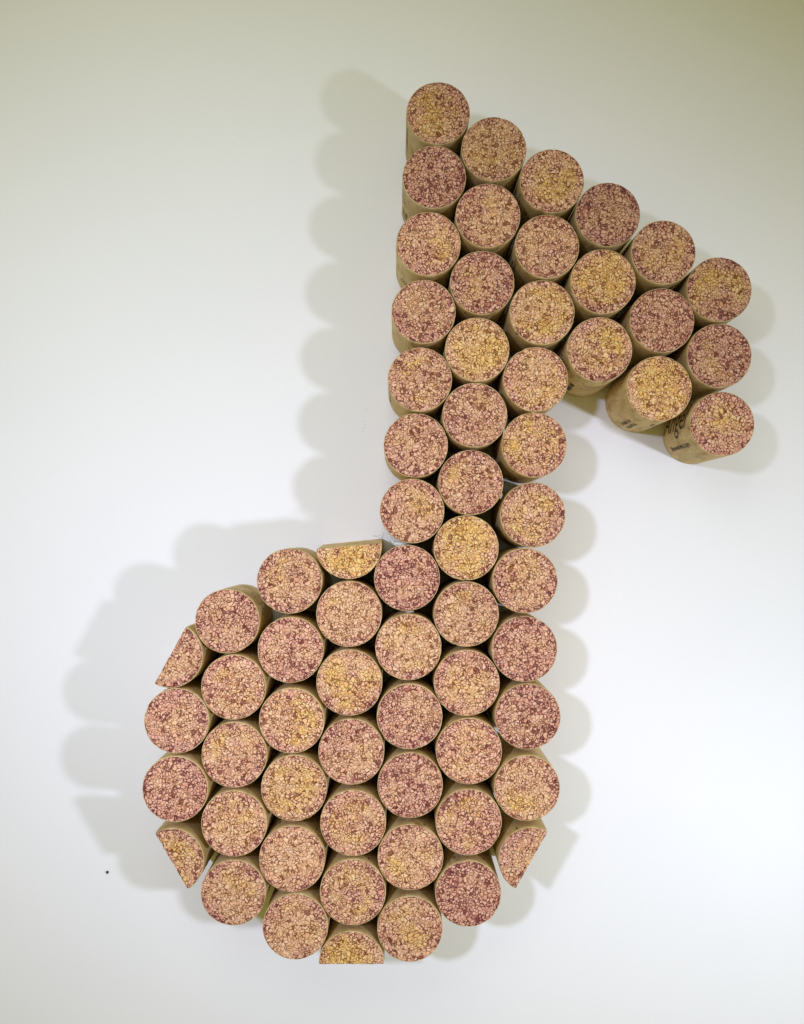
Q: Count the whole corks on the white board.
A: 62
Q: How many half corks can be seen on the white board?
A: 5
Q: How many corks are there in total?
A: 67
